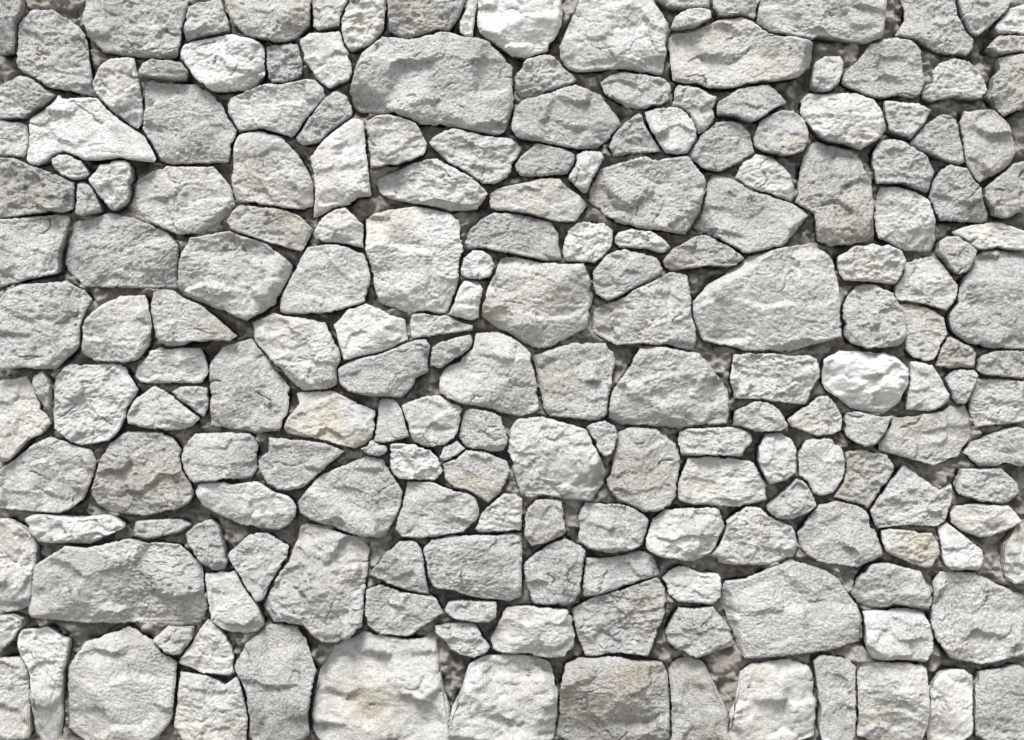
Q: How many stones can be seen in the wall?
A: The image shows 200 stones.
